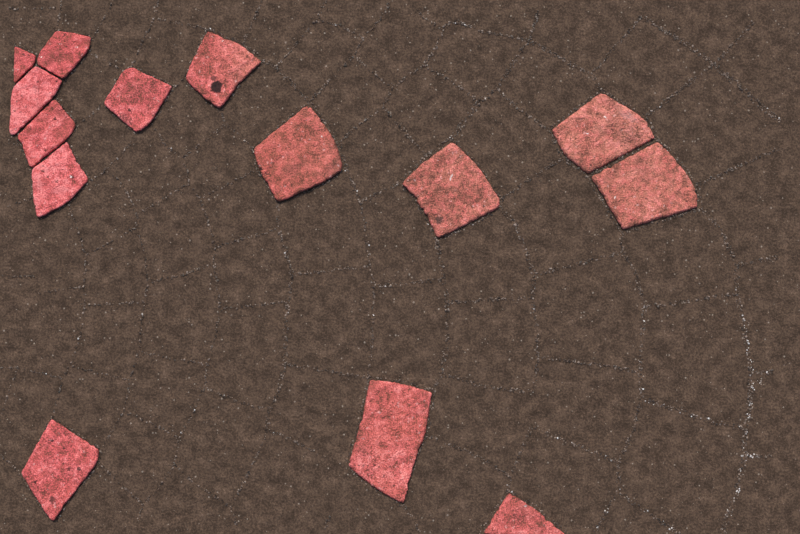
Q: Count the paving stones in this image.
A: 14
